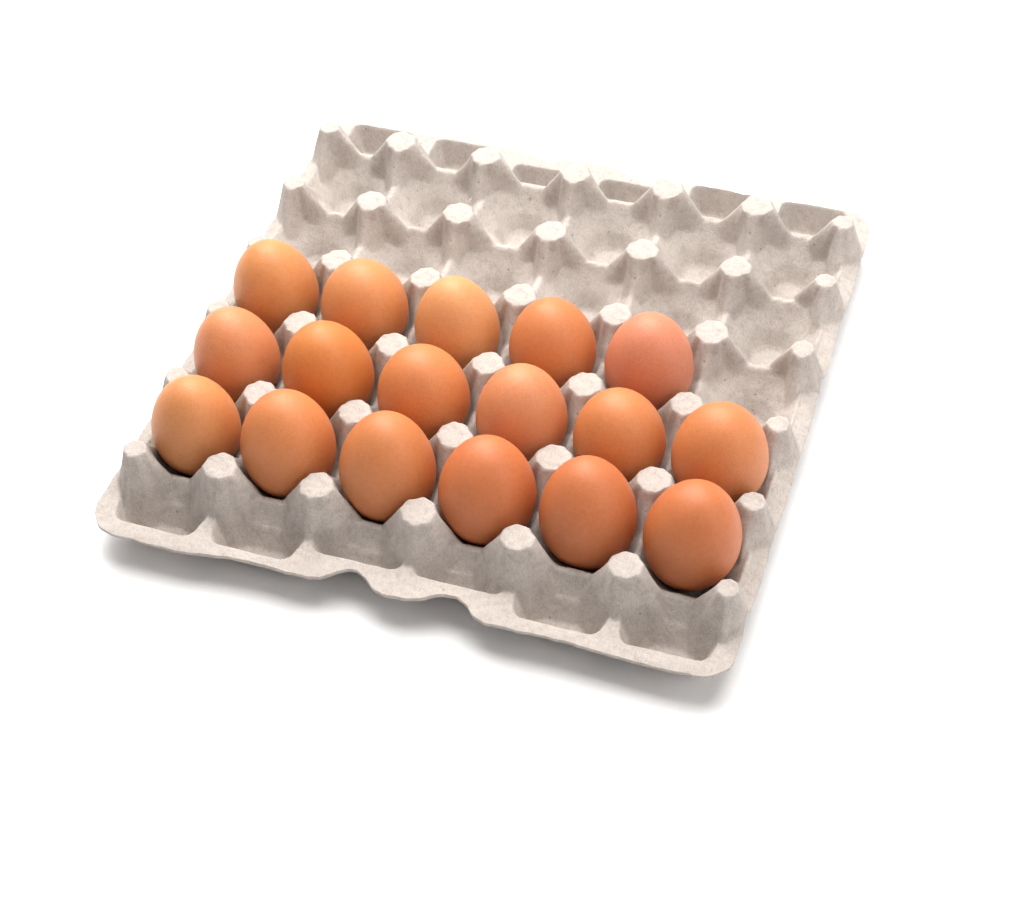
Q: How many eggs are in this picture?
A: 17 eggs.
